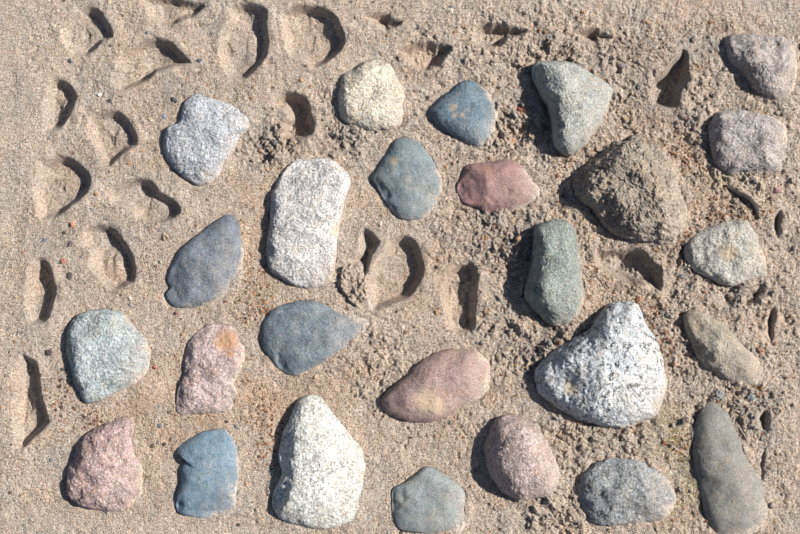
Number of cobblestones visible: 26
